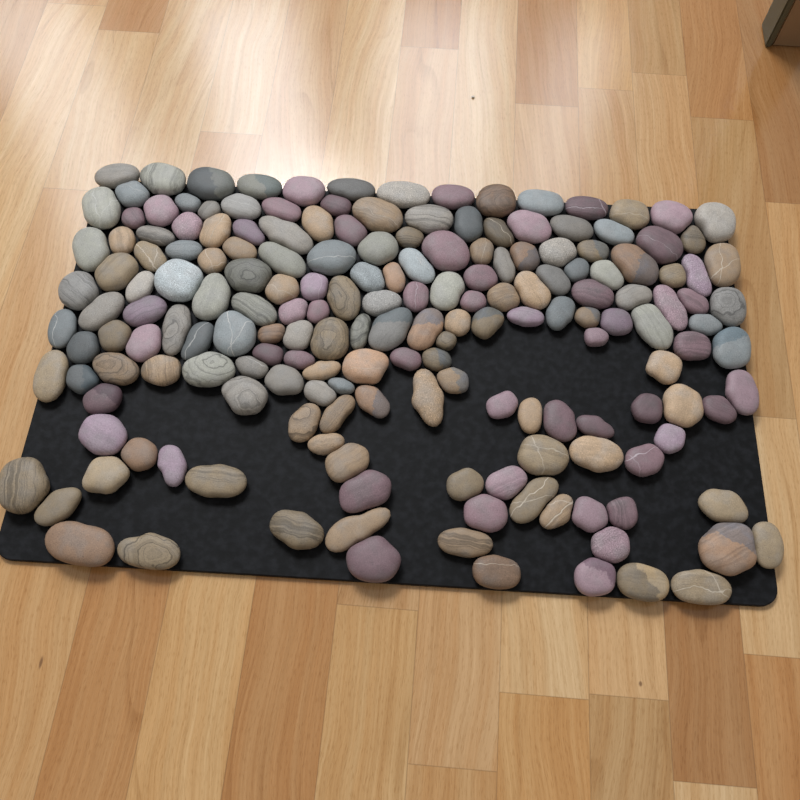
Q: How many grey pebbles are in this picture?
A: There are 61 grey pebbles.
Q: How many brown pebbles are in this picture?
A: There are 69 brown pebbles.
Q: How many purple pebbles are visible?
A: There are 52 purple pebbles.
